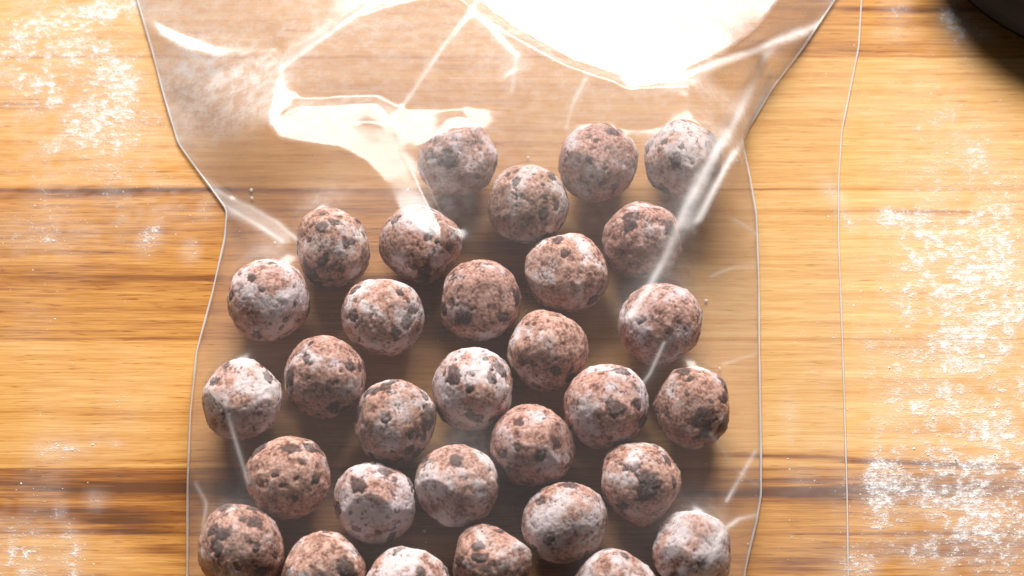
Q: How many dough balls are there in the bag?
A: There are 31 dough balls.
